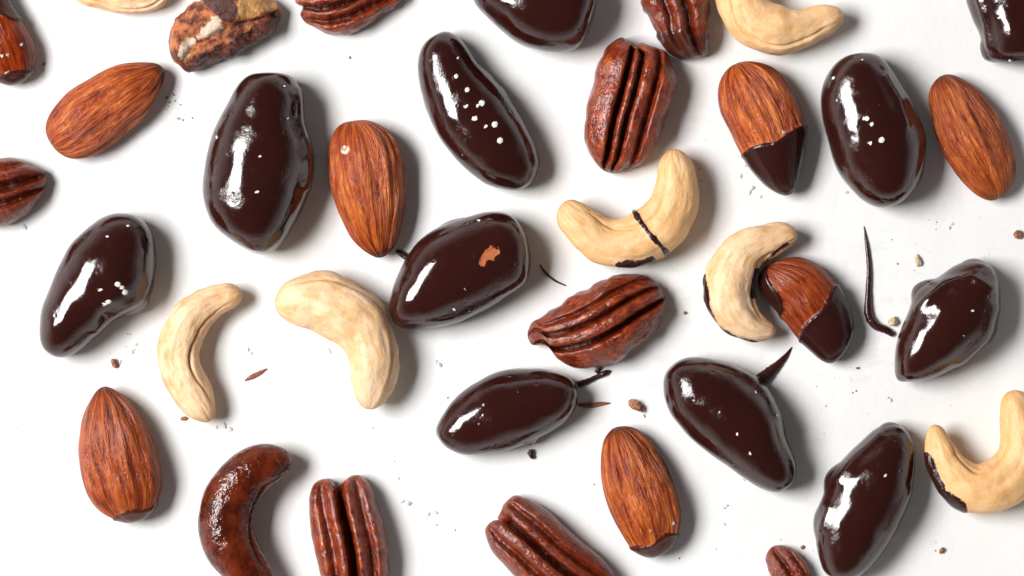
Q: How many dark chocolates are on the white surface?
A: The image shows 11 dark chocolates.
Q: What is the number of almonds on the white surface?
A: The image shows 8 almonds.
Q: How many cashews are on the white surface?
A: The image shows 8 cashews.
